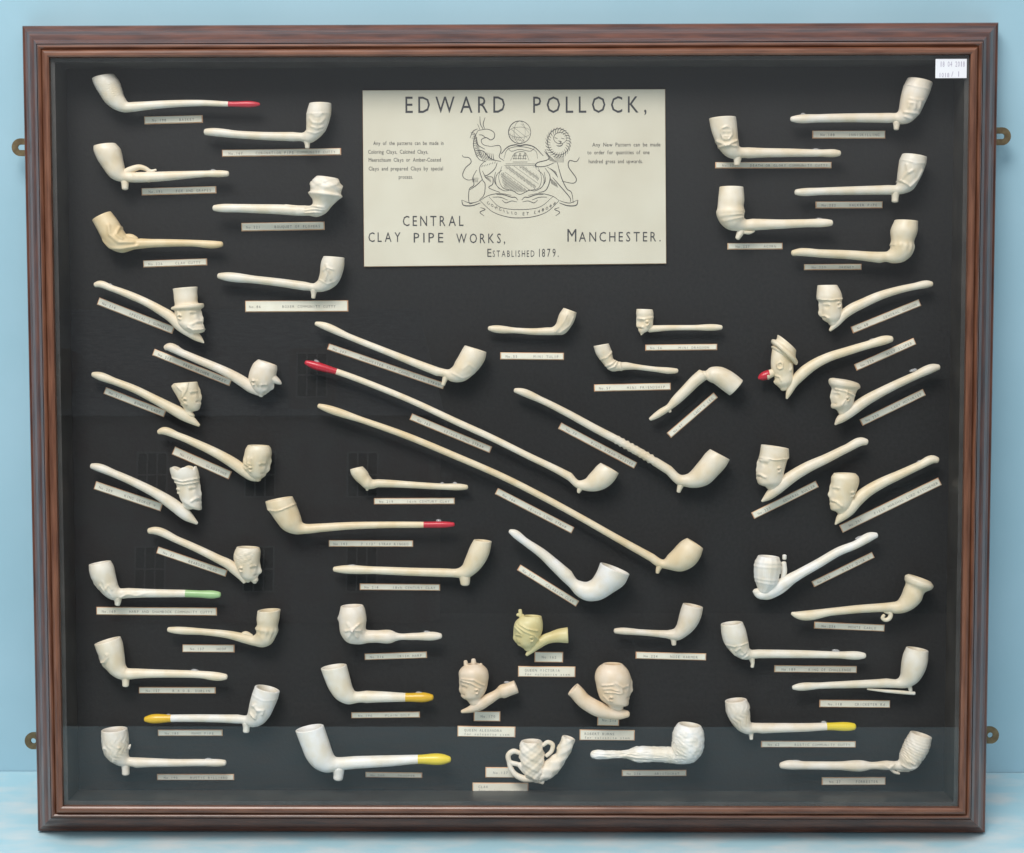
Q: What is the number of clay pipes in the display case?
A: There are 54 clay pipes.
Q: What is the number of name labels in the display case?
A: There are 58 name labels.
